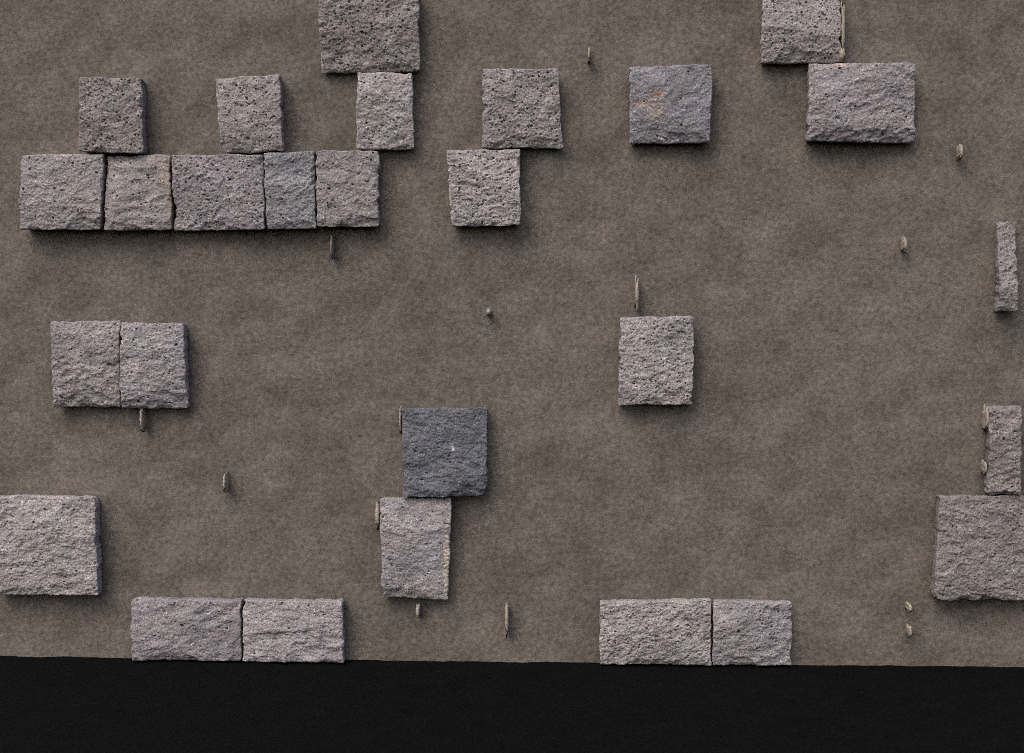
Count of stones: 27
